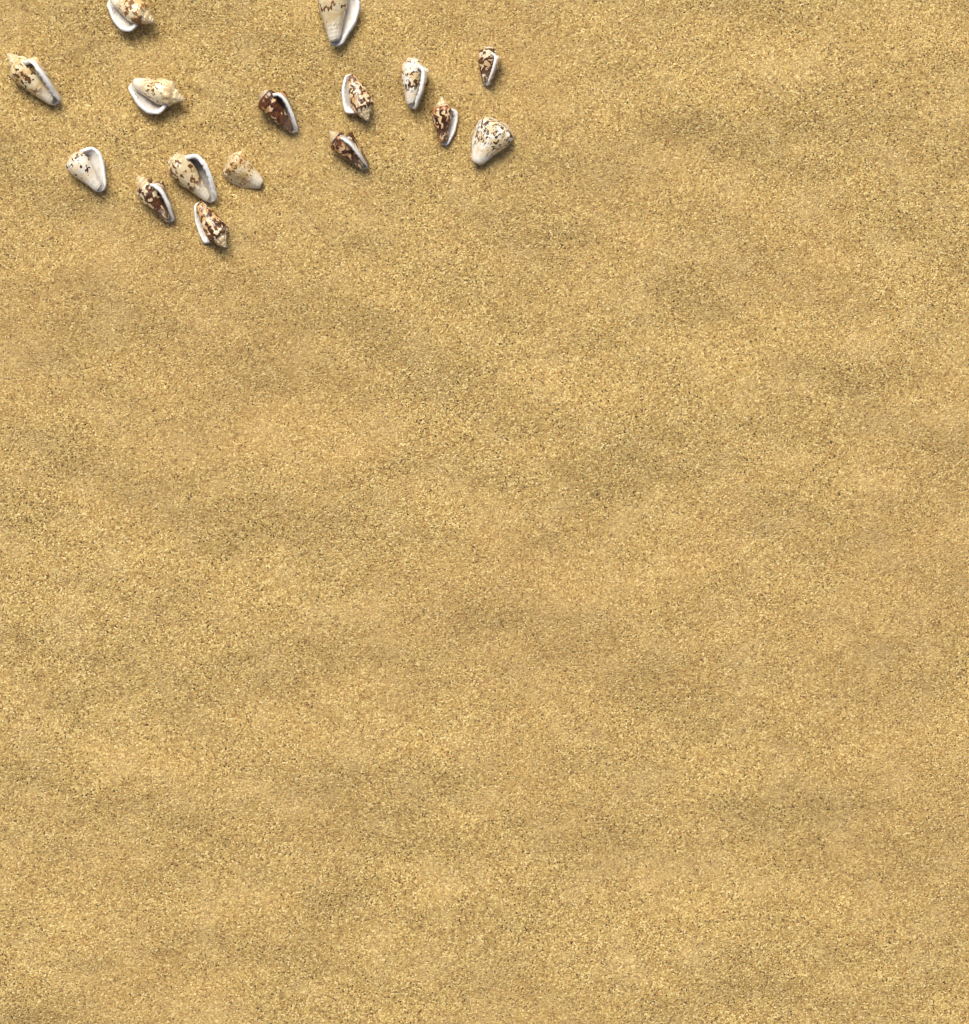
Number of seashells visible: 16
